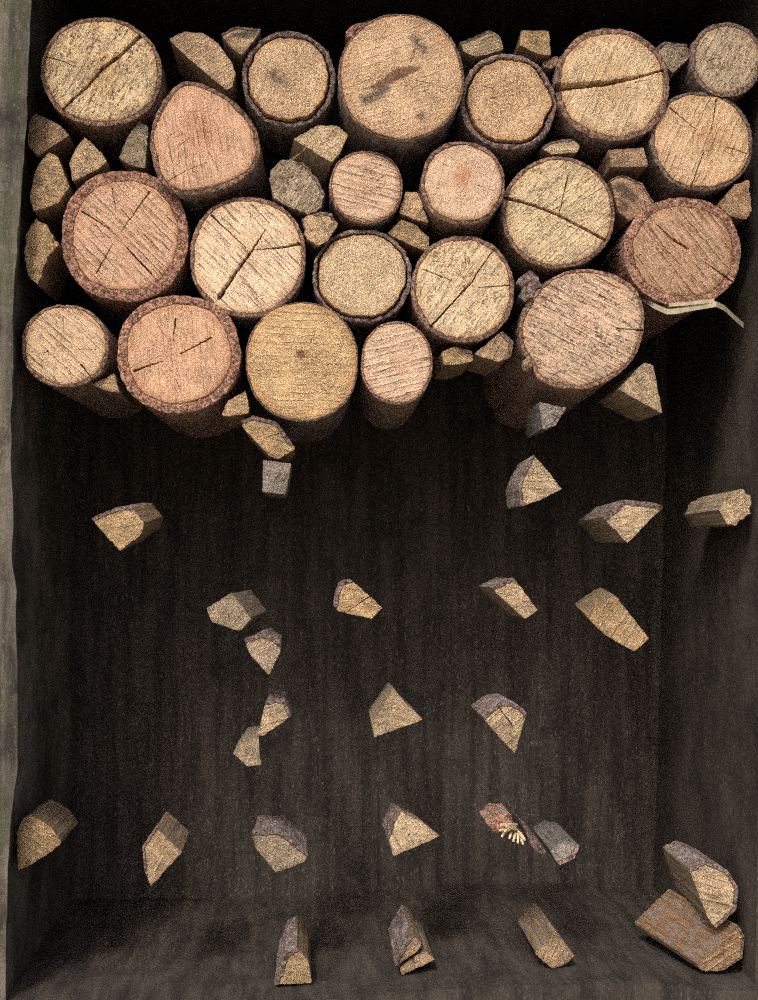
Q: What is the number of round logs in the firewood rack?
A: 21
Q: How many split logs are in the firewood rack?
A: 49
